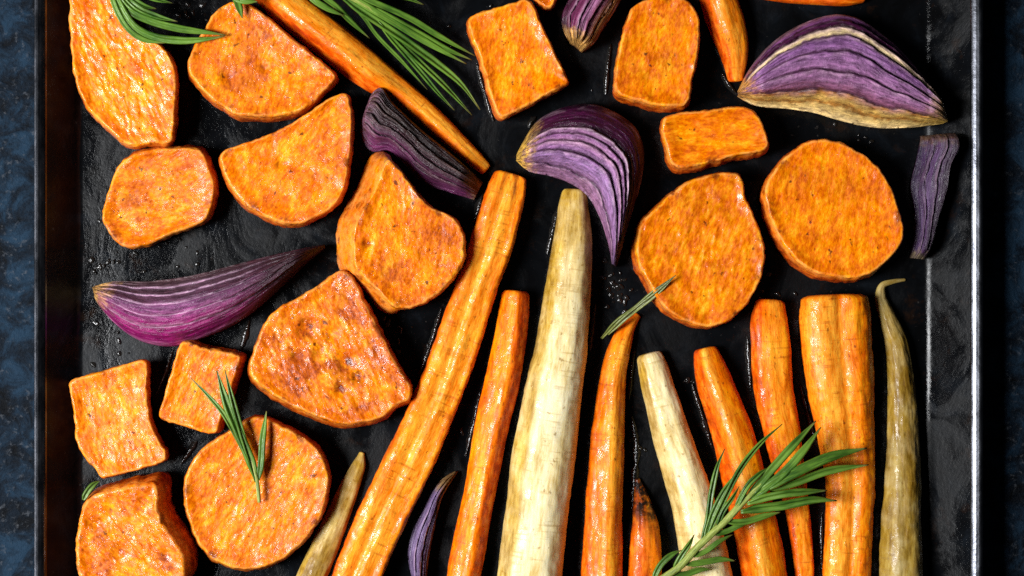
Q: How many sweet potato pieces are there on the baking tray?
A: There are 16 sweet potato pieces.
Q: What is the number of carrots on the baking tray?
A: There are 10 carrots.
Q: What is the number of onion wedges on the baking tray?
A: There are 7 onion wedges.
